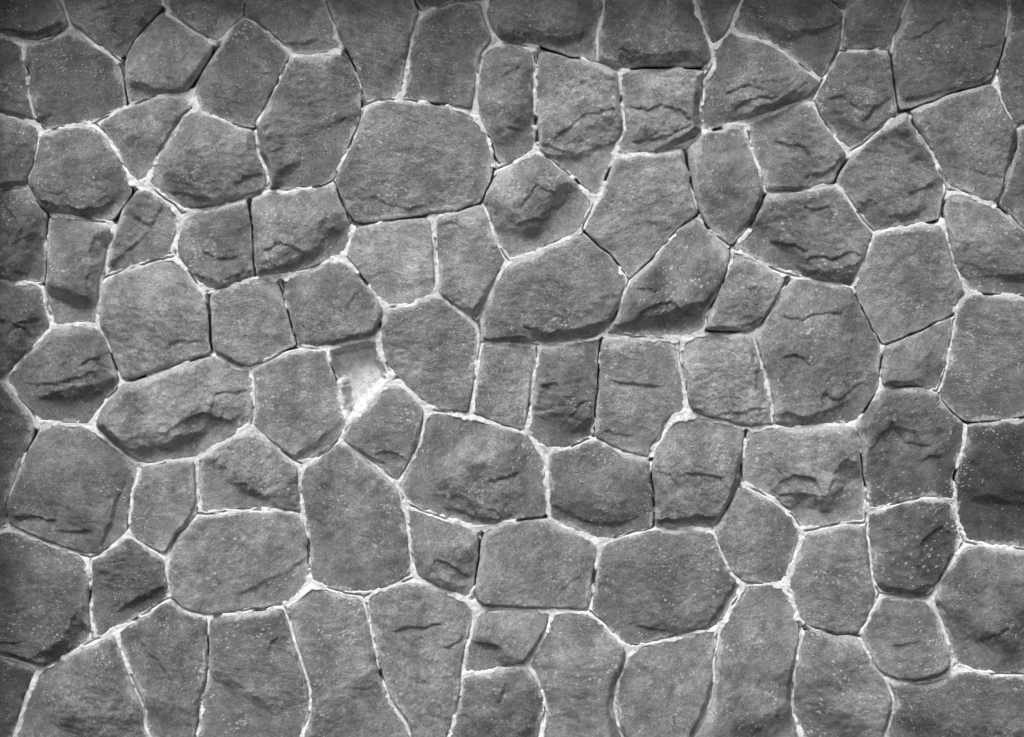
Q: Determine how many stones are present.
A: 101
